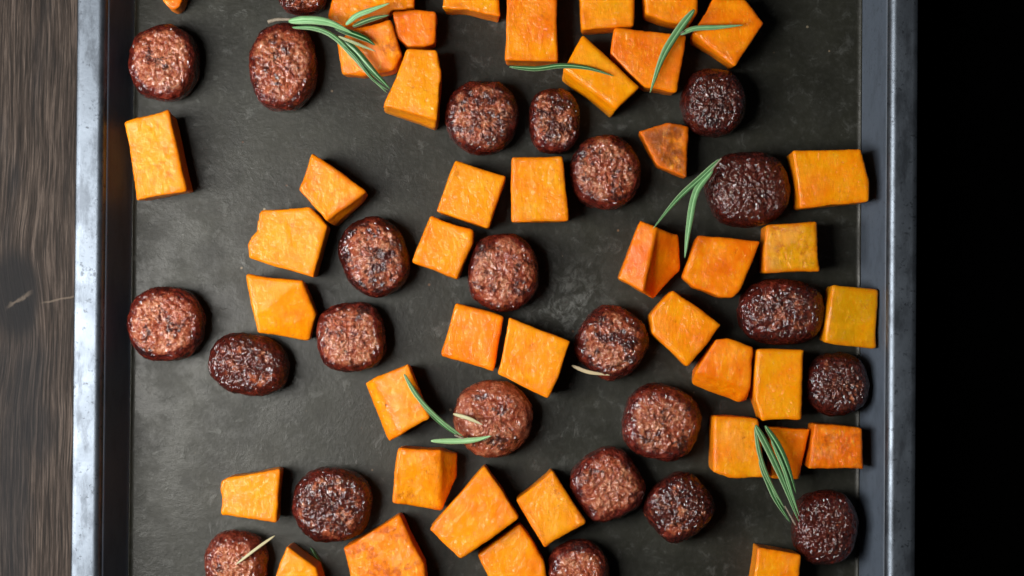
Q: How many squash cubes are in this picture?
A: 42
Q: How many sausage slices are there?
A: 24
